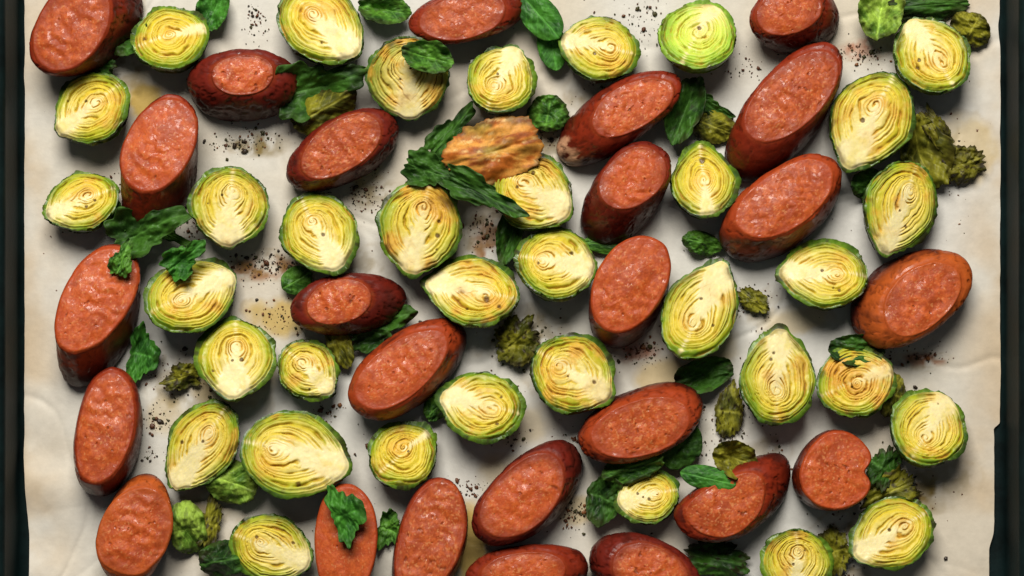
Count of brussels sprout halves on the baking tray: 35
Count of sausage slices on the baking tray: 25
